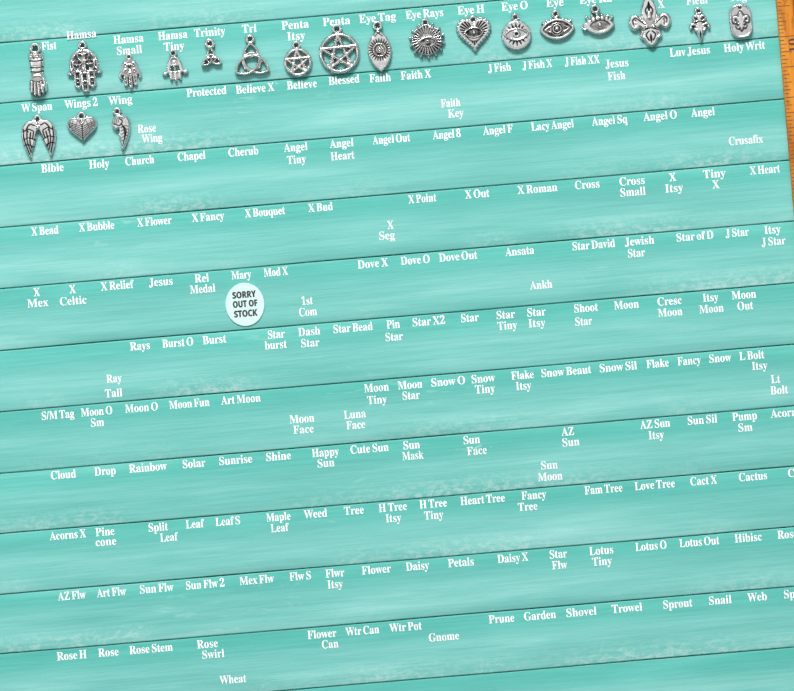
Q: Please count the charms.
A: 20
